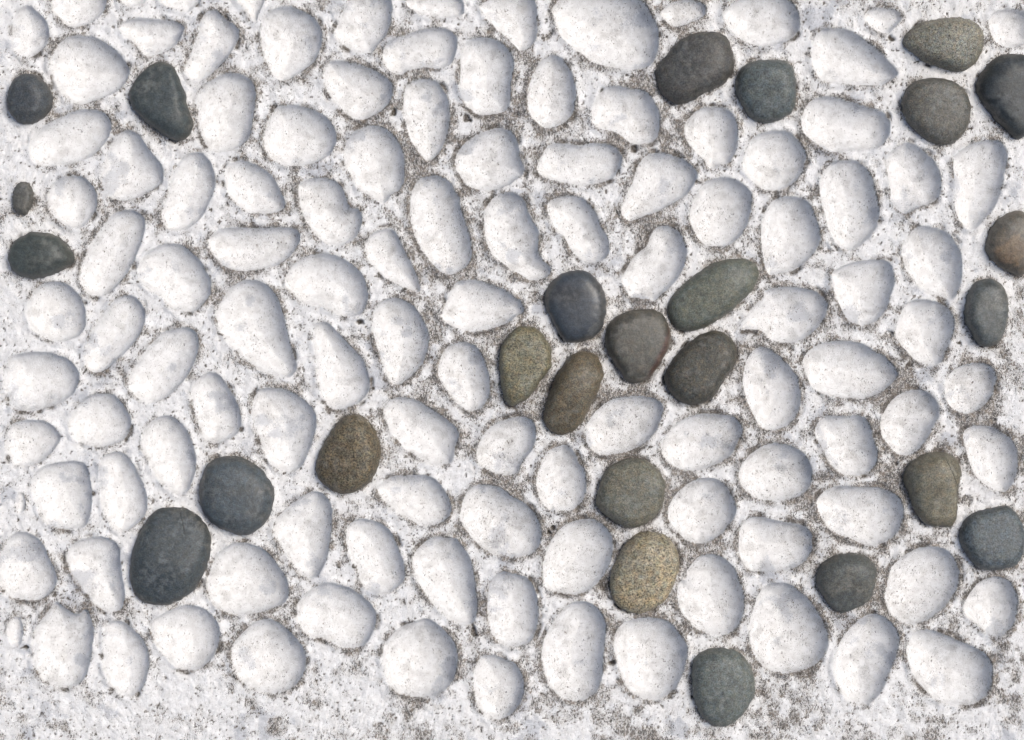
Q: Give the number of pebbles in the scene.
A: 26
